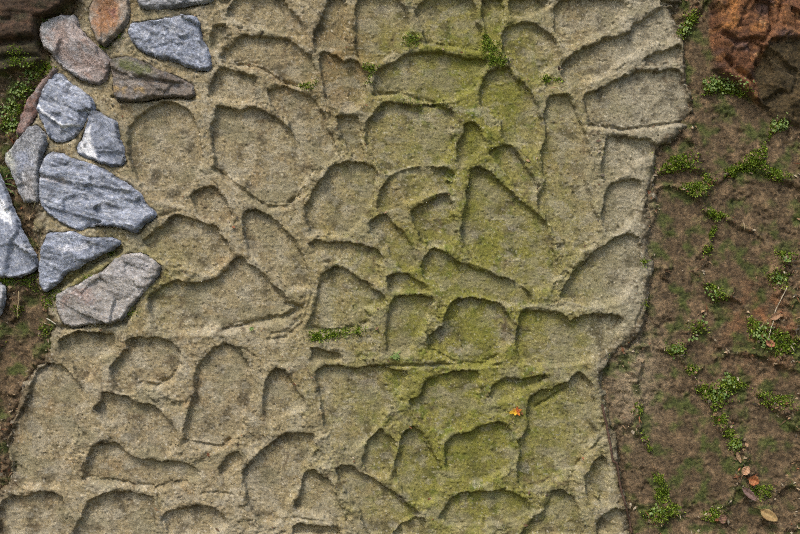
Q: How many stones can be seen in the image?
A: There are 14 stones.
